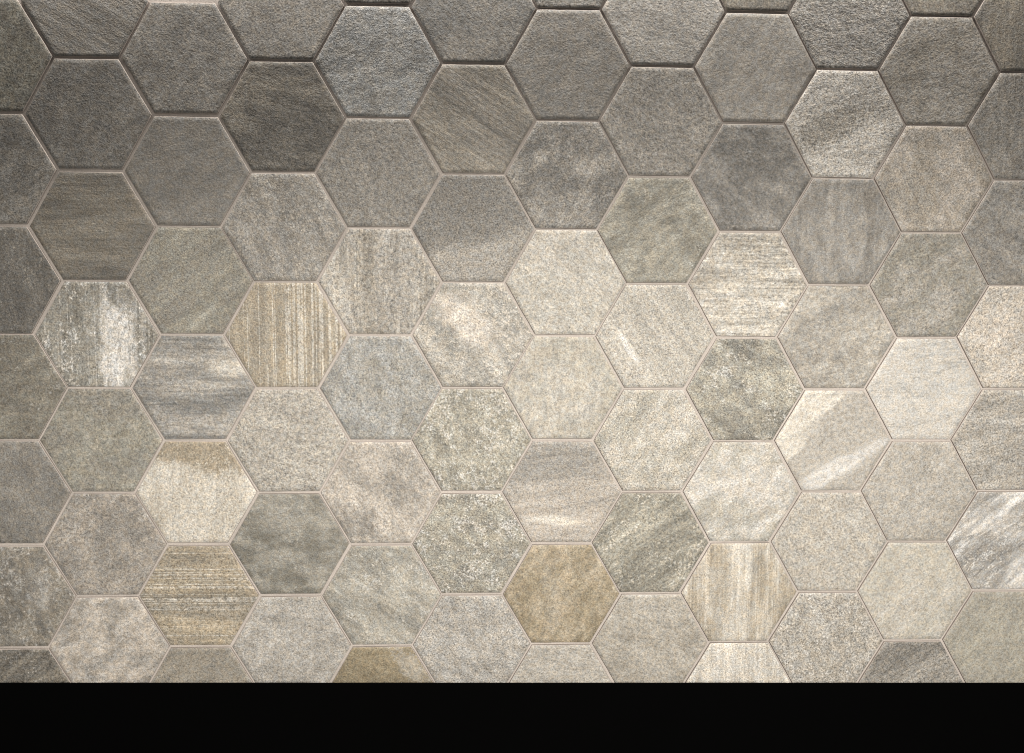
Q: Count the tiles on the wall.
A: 88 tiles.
